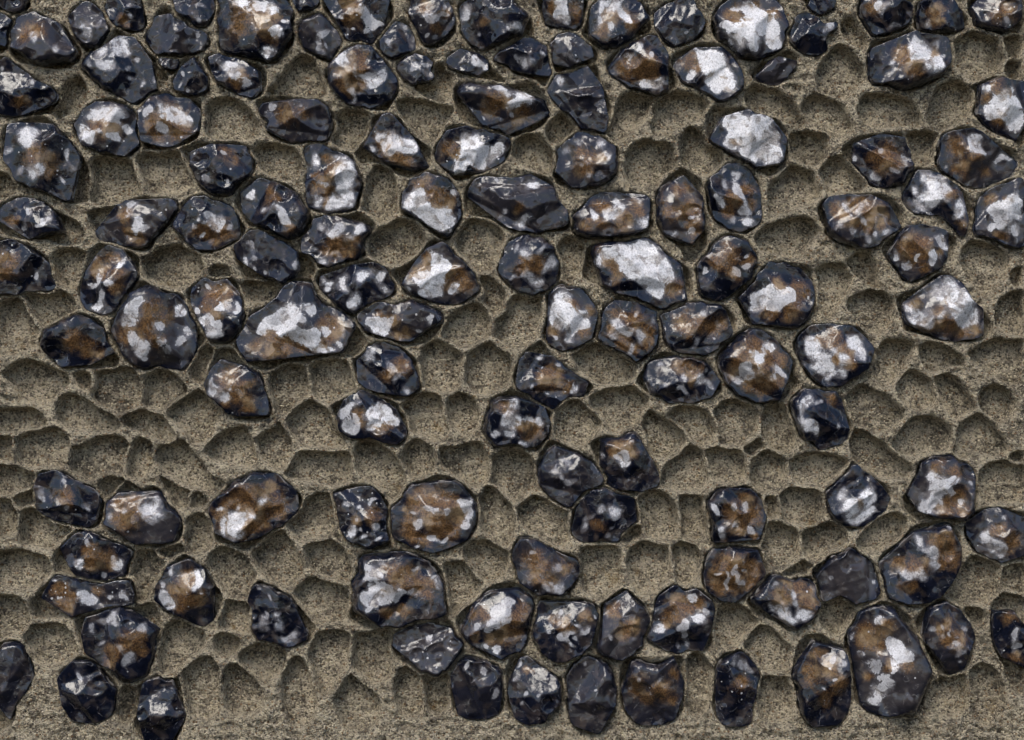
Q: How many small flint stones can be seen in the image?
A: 25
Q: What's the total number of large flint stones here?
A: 108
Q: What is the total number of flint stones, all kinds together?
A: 133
